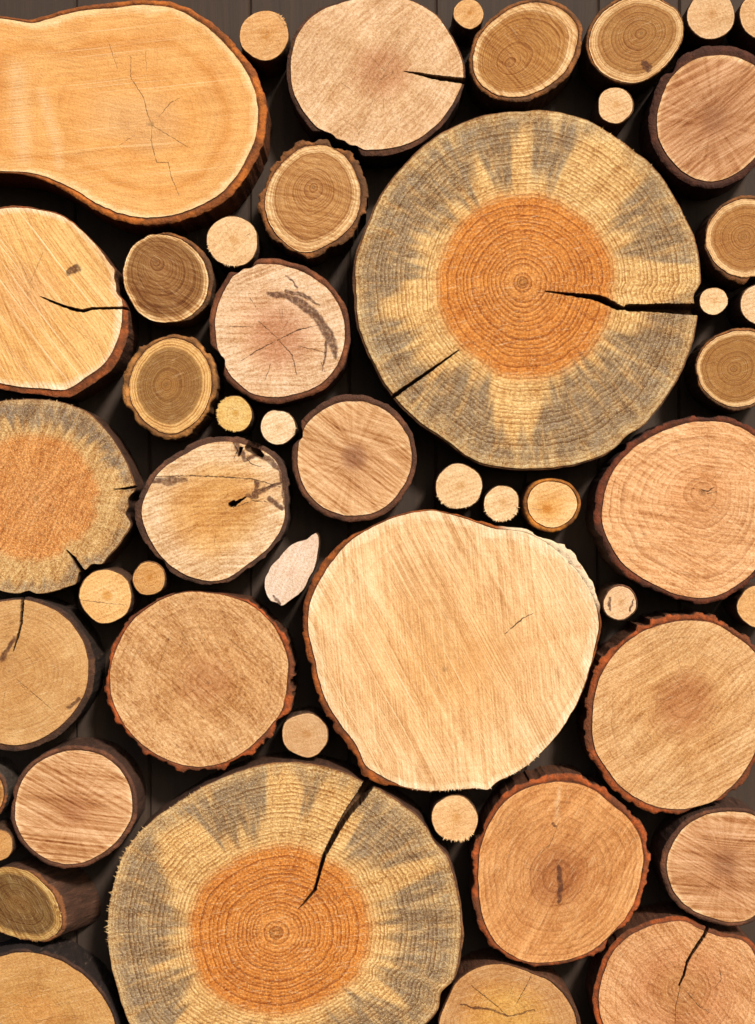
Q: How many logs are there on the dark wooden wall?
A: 51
